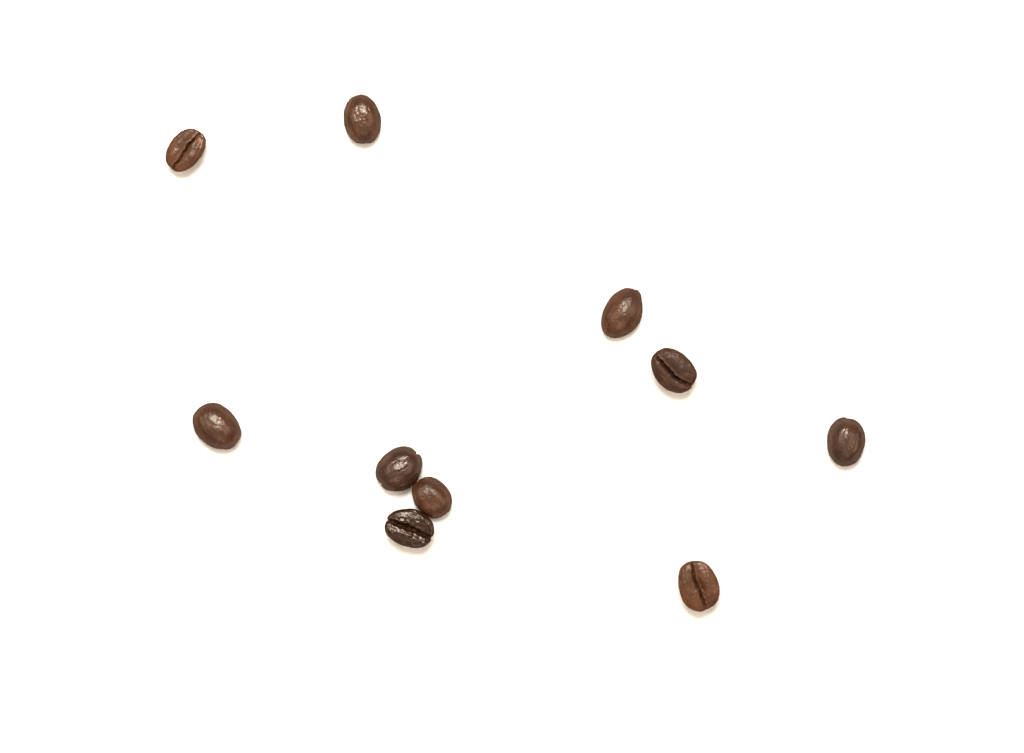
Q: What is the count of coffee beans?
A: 10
